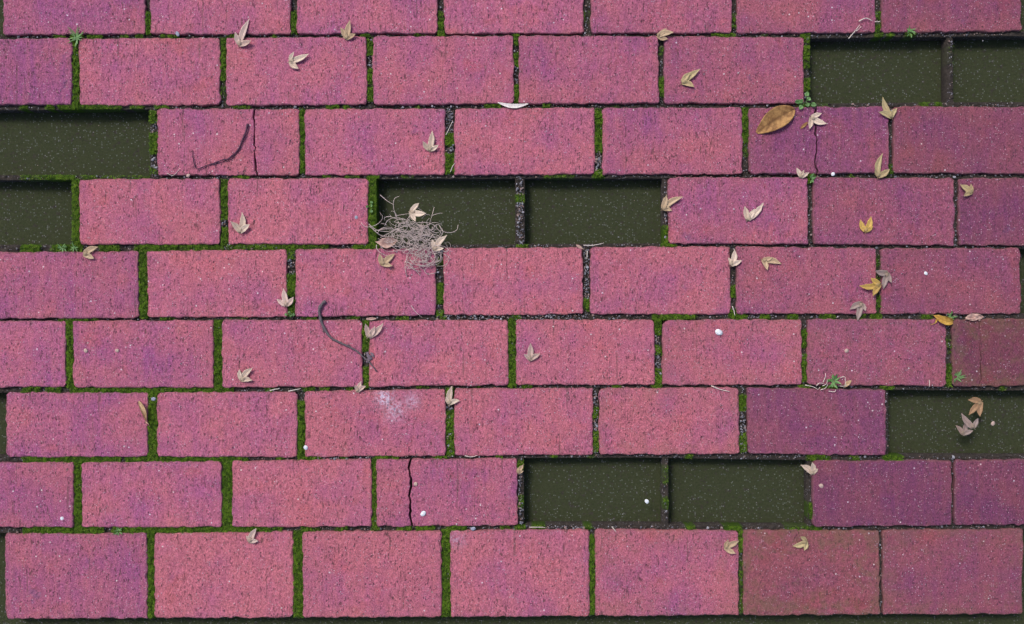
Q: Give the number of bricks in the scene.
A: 58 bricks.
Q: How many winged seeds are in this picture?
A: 38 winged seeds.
